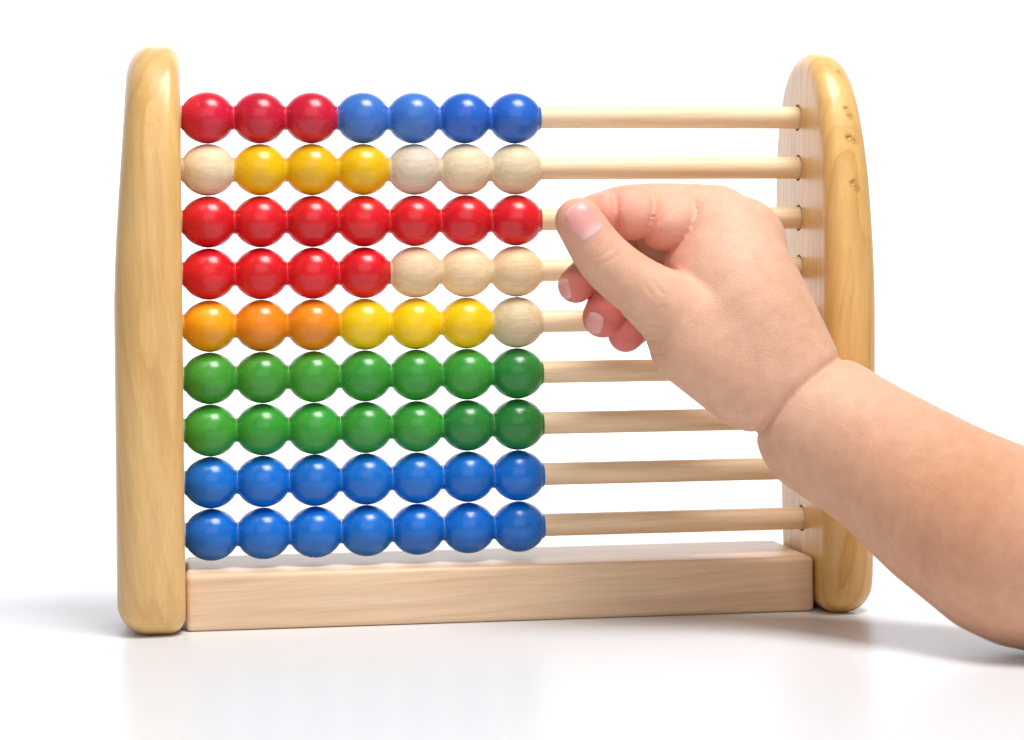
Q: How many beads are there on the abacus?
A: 63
